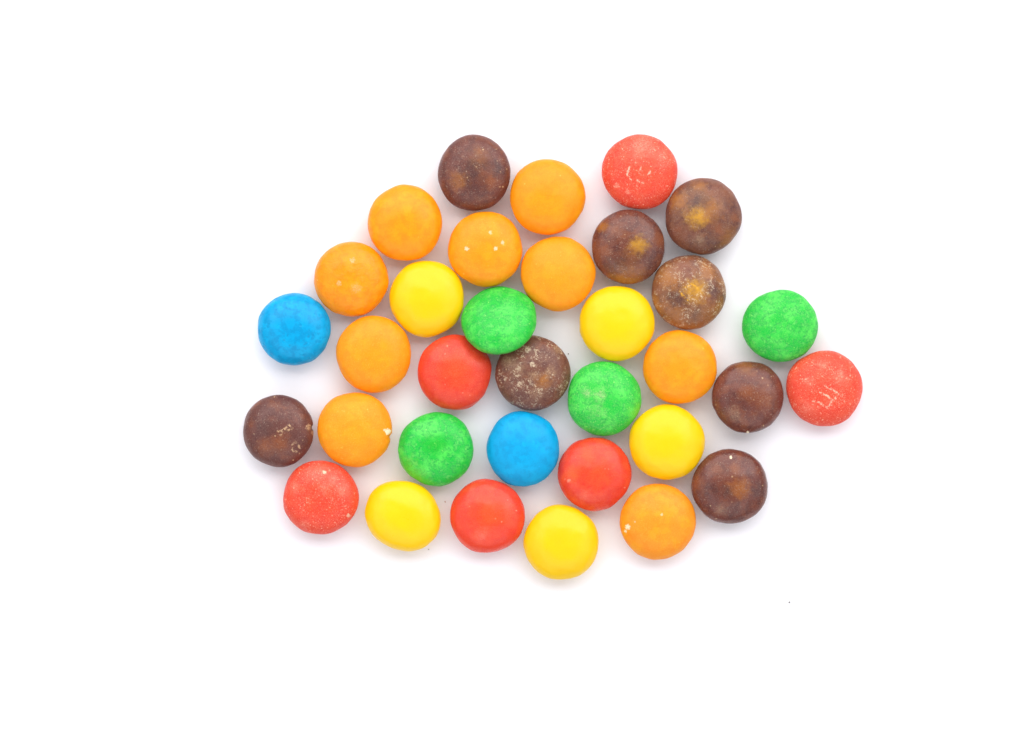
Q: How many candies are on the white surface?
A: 34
